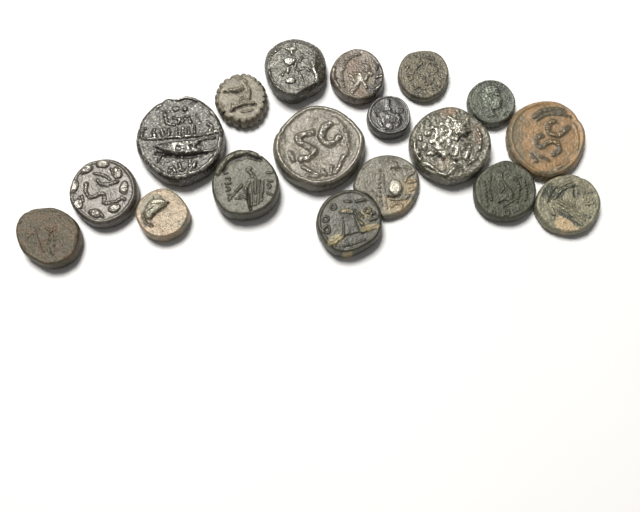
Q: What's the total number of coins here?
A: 18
